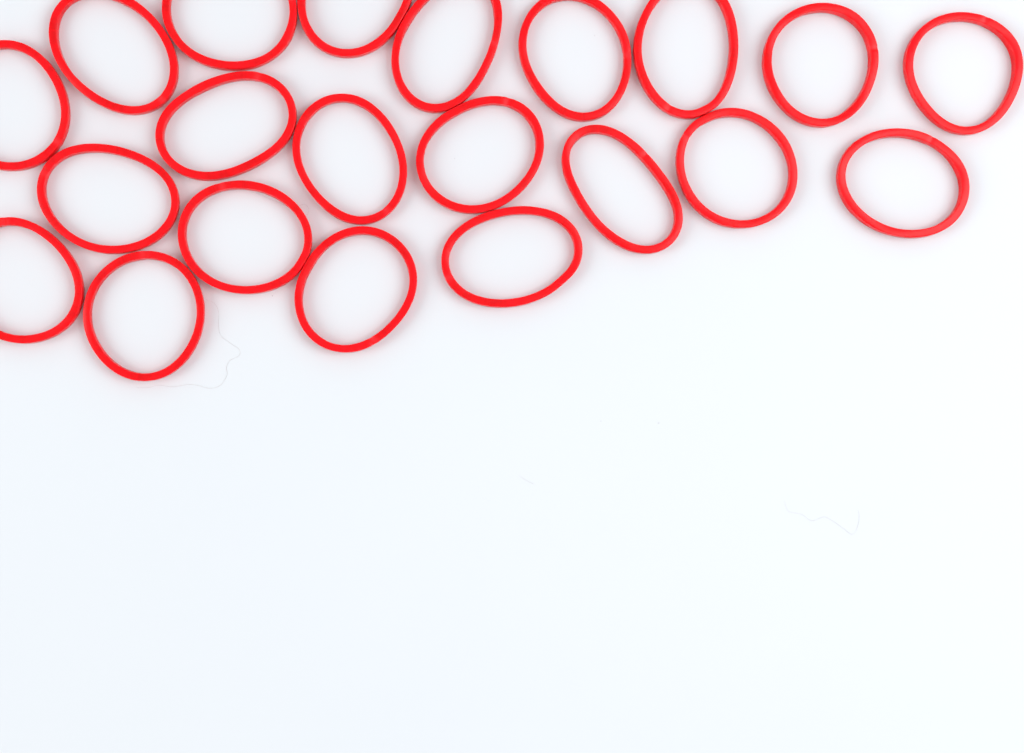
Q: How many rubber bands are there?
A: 21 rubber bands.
